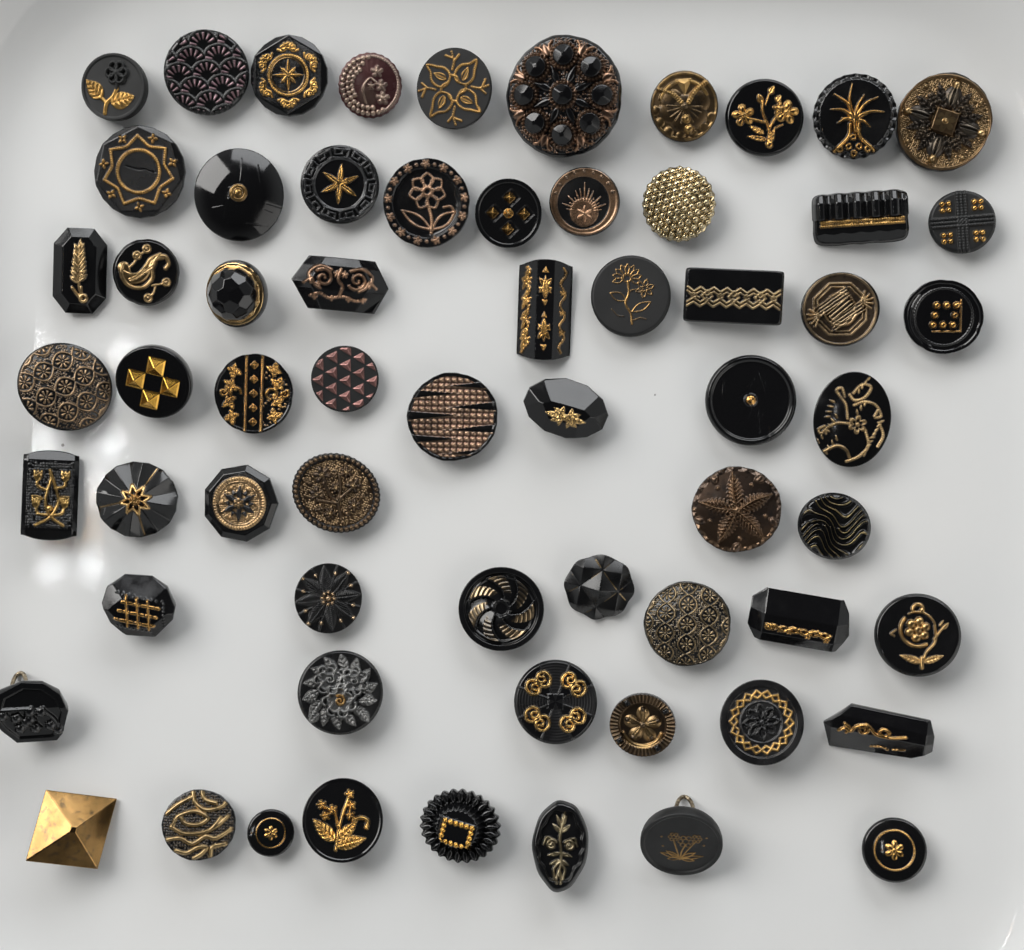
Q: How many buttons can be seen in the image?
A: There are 63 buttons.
